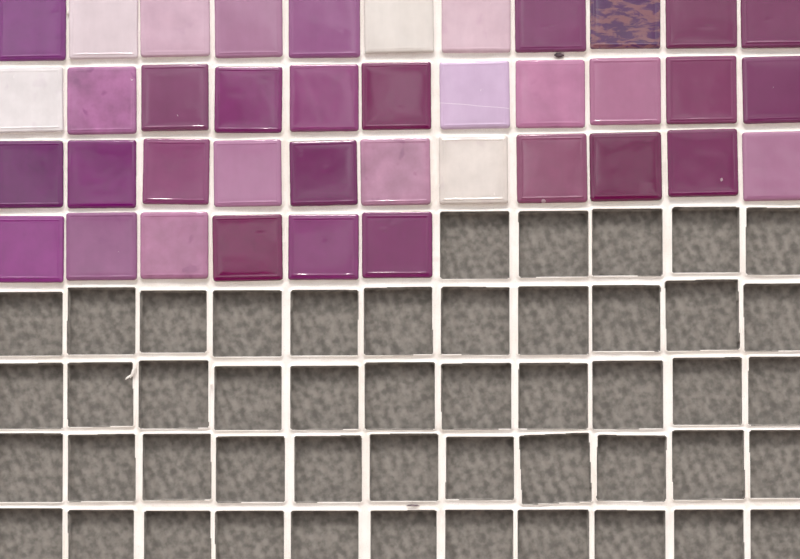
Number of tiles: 39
